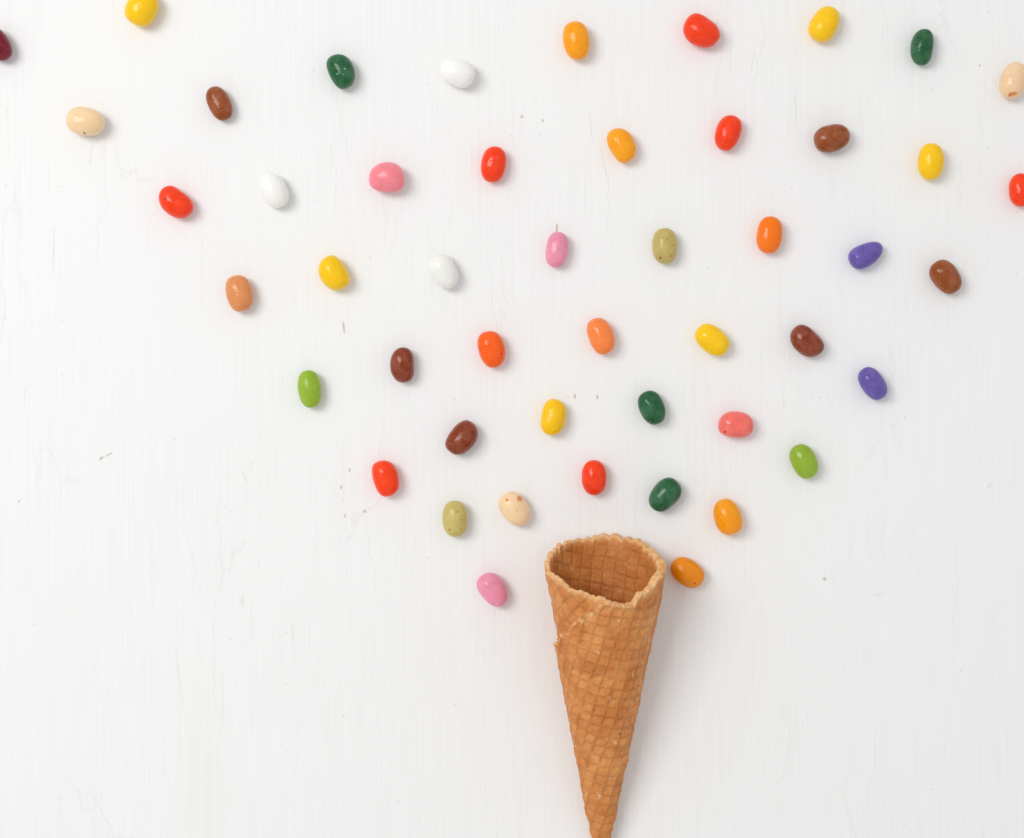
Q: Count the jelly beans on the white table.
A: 48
